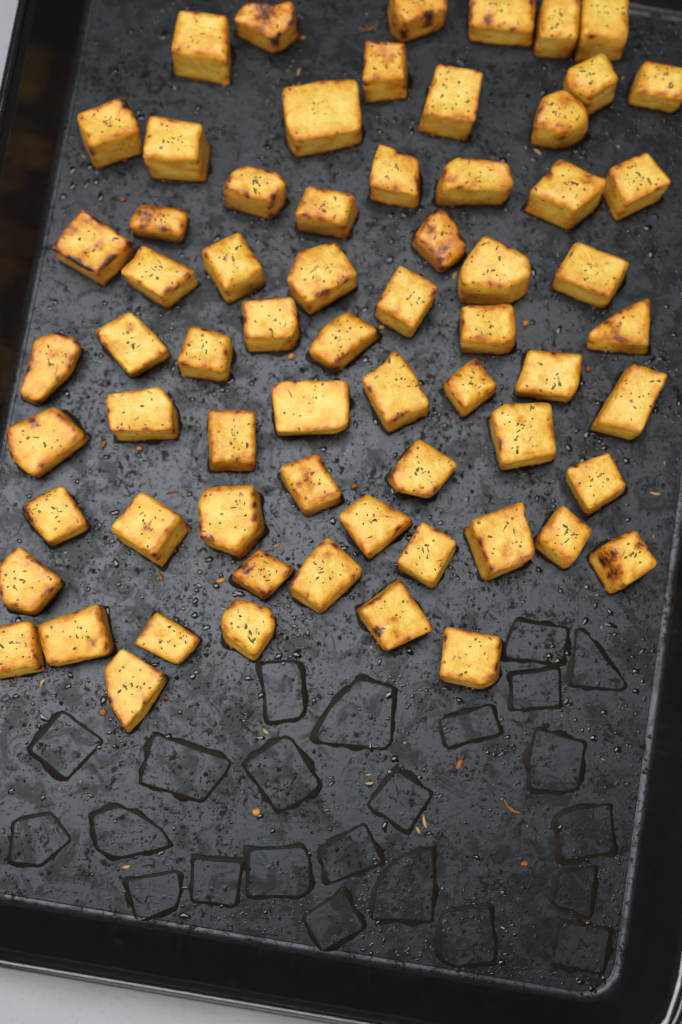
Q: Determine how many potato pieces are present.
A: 66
